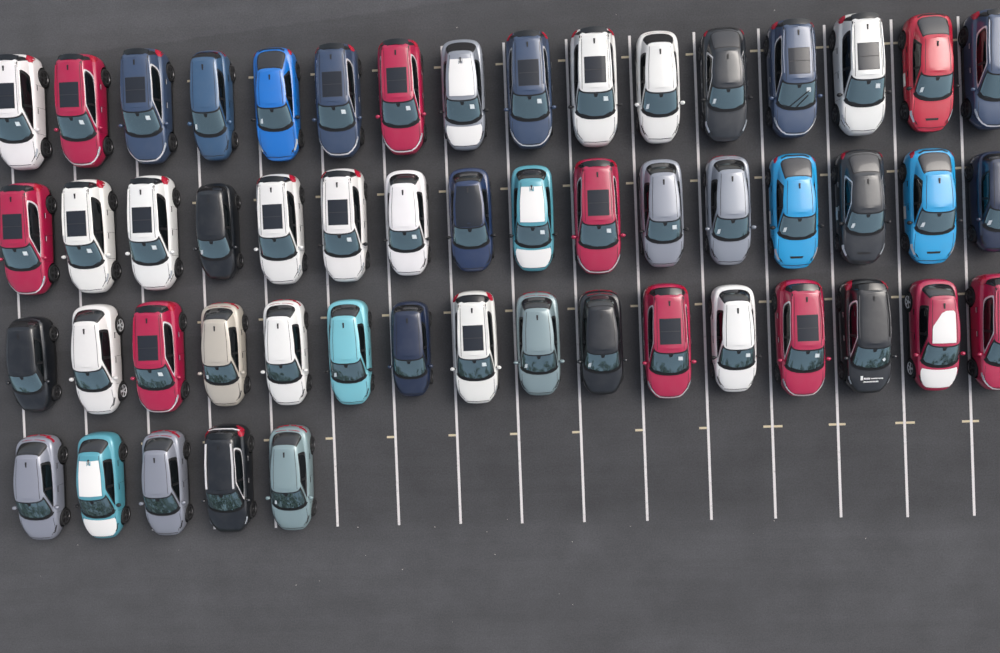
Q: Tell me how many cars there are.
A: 53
